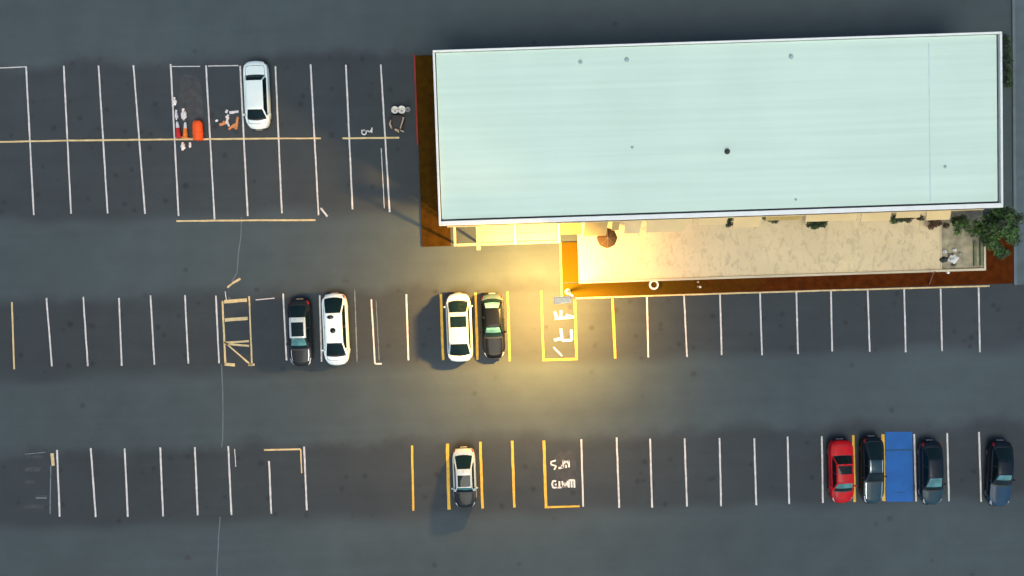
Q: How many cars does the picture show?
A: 10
